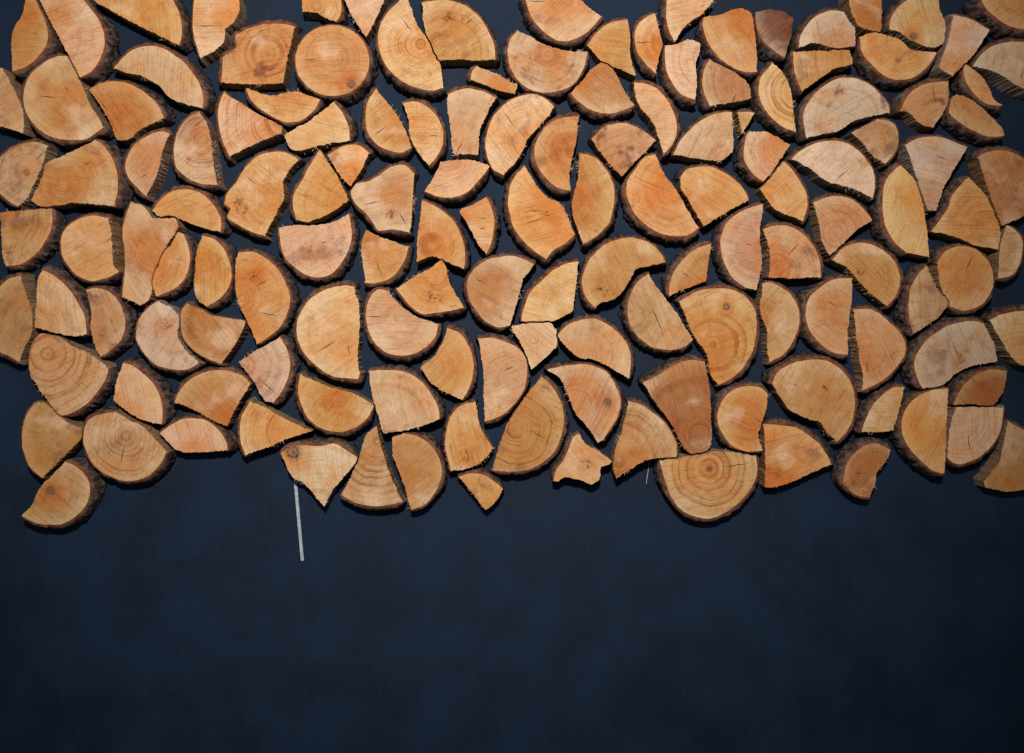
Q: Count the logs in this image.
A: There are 143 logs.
